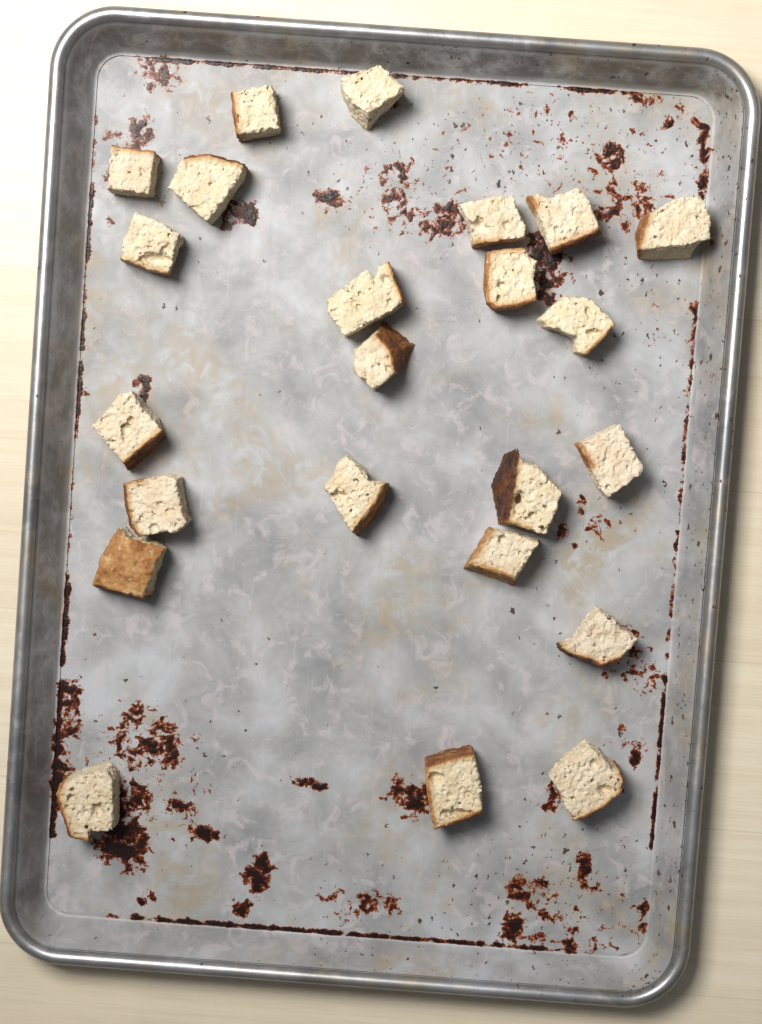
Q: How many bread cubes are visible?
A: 23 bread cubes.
